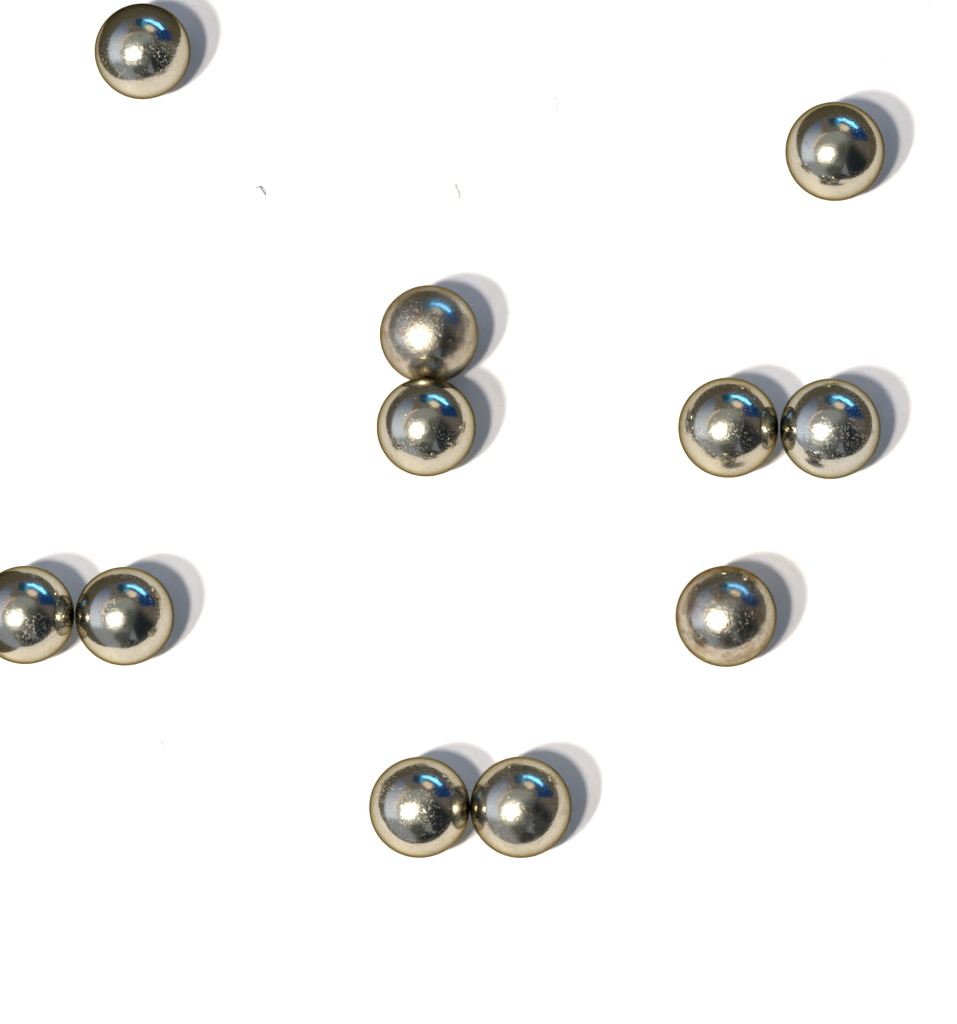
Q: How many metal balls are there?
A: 11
